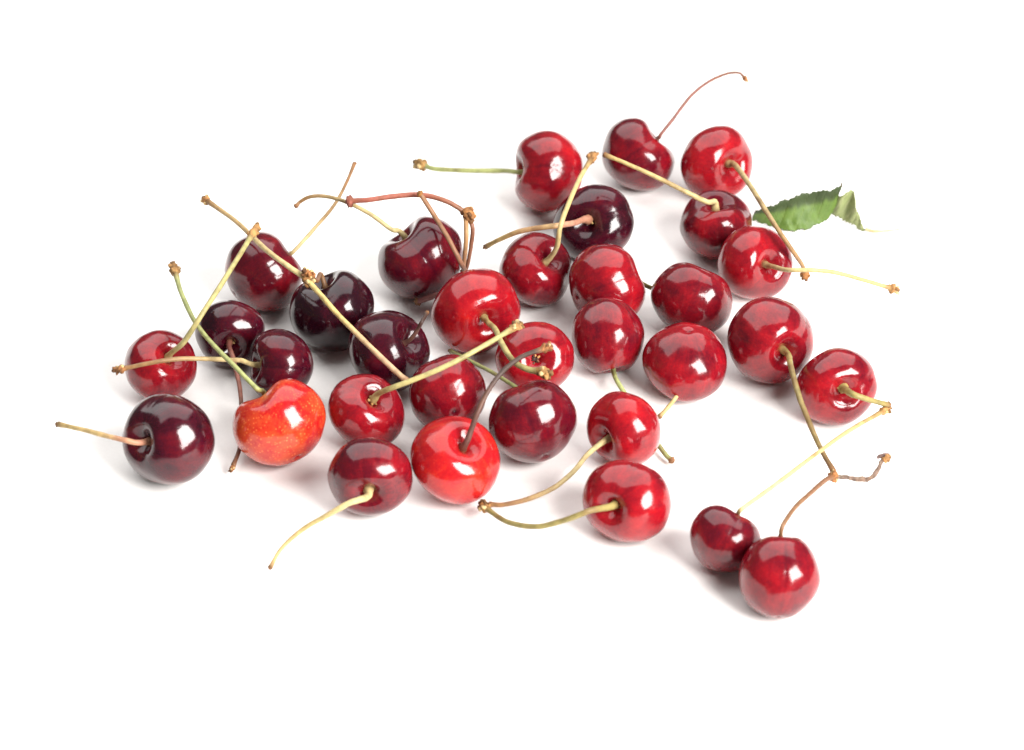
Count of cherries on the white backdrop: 33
